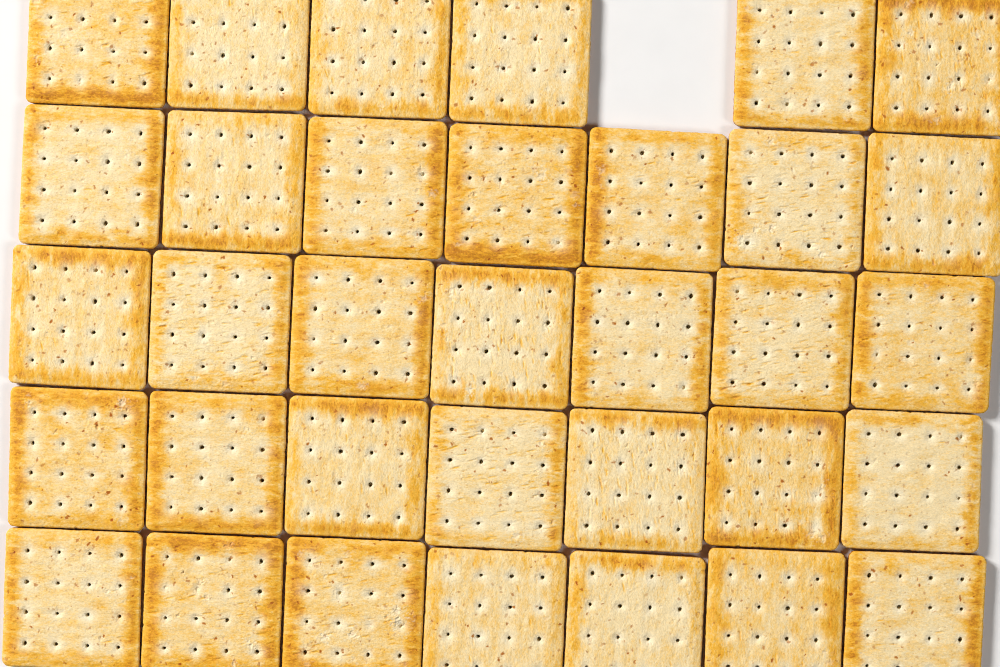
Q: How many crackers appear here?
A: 34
